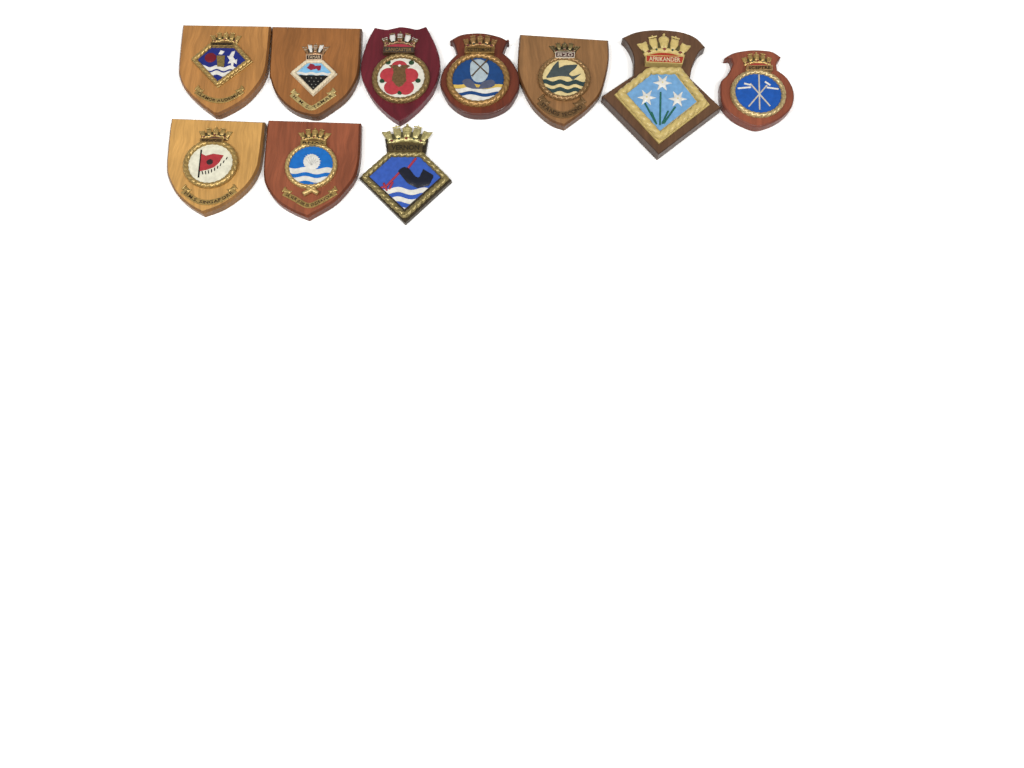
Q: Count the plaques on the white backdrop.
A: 10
